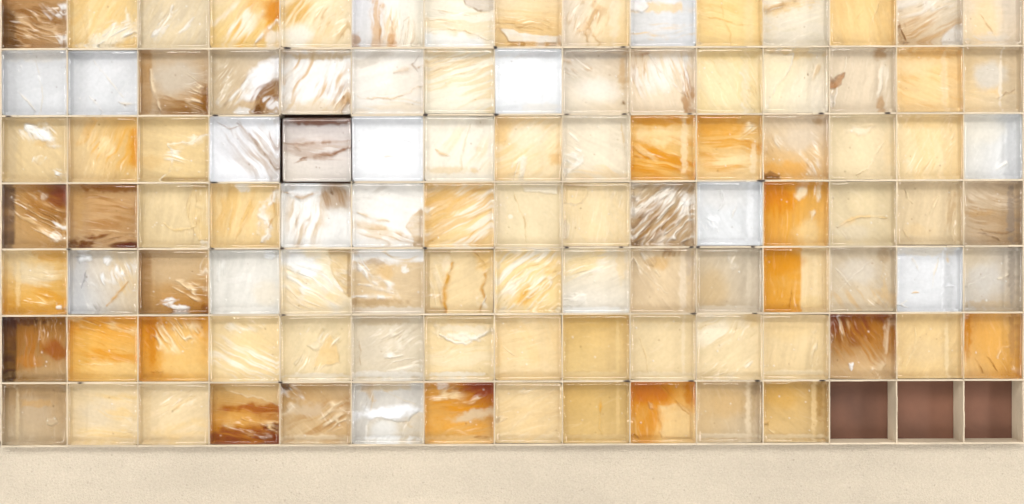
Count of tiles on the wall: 102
